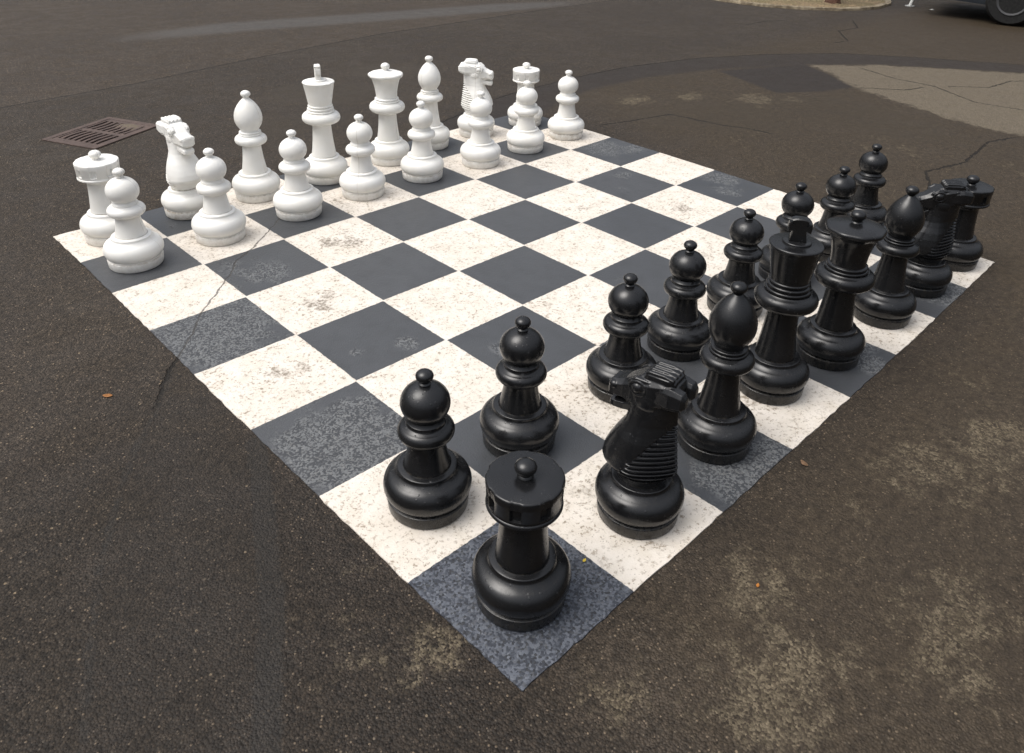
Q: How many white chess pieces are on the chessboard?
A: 16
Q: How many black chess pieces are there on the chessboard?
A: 16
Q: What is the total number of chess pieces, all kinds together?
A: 32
